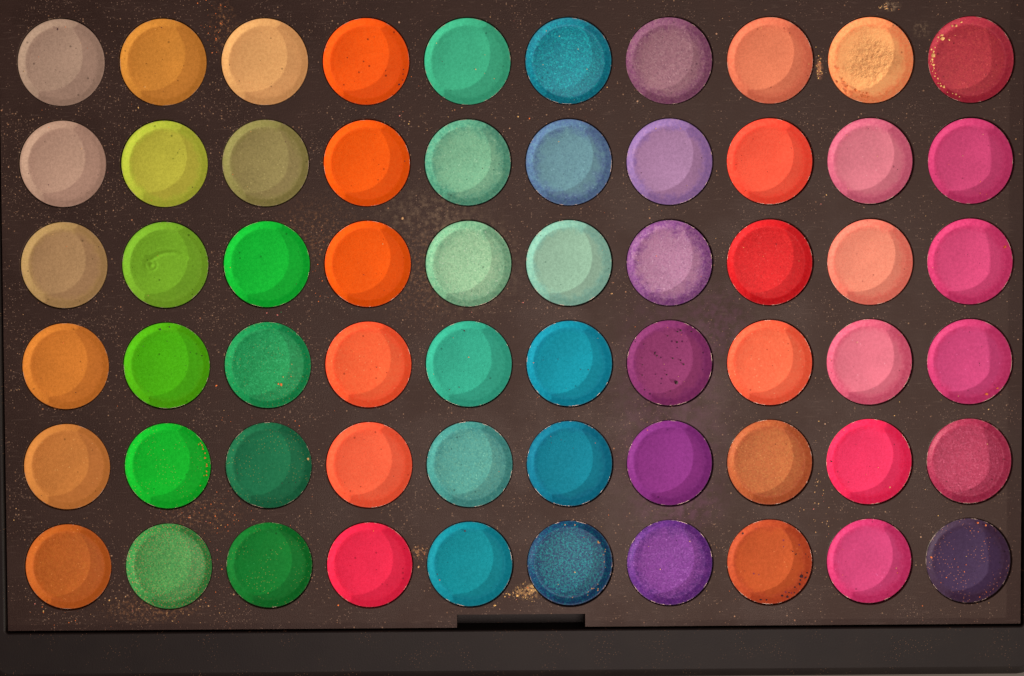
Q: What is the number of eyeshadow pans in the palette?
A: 60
